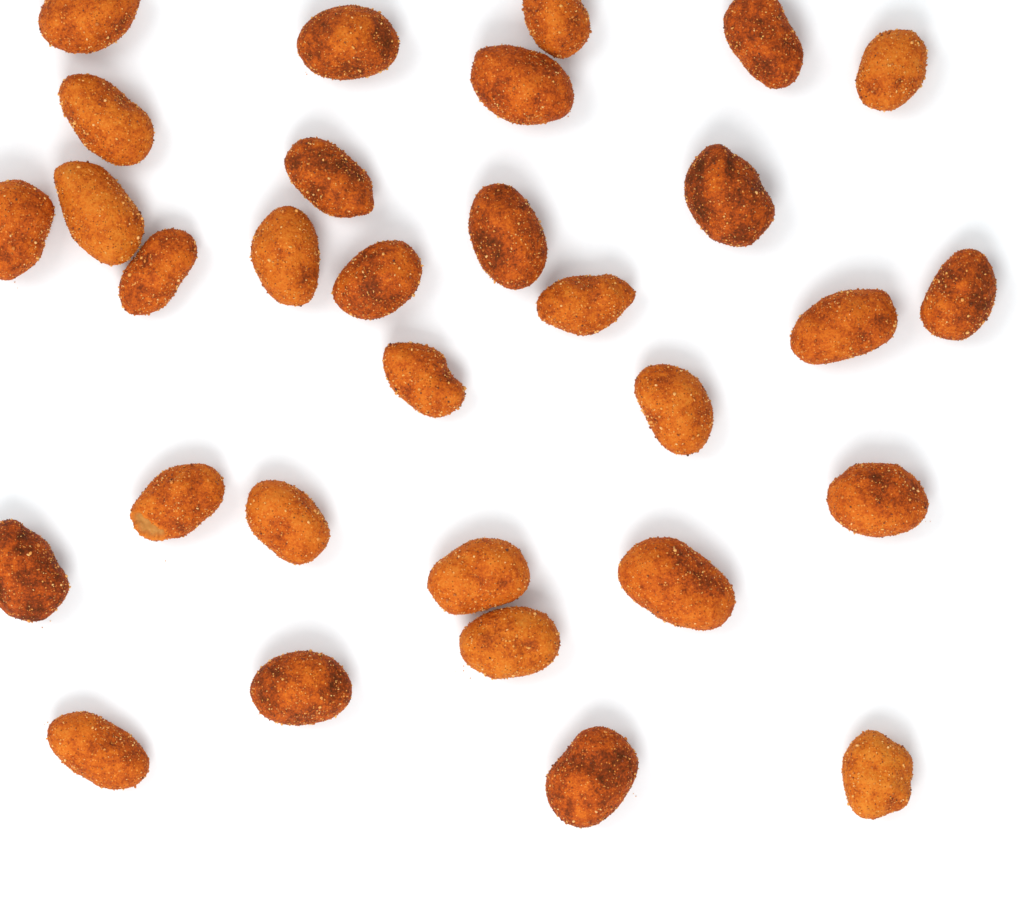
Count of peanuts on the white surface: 31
